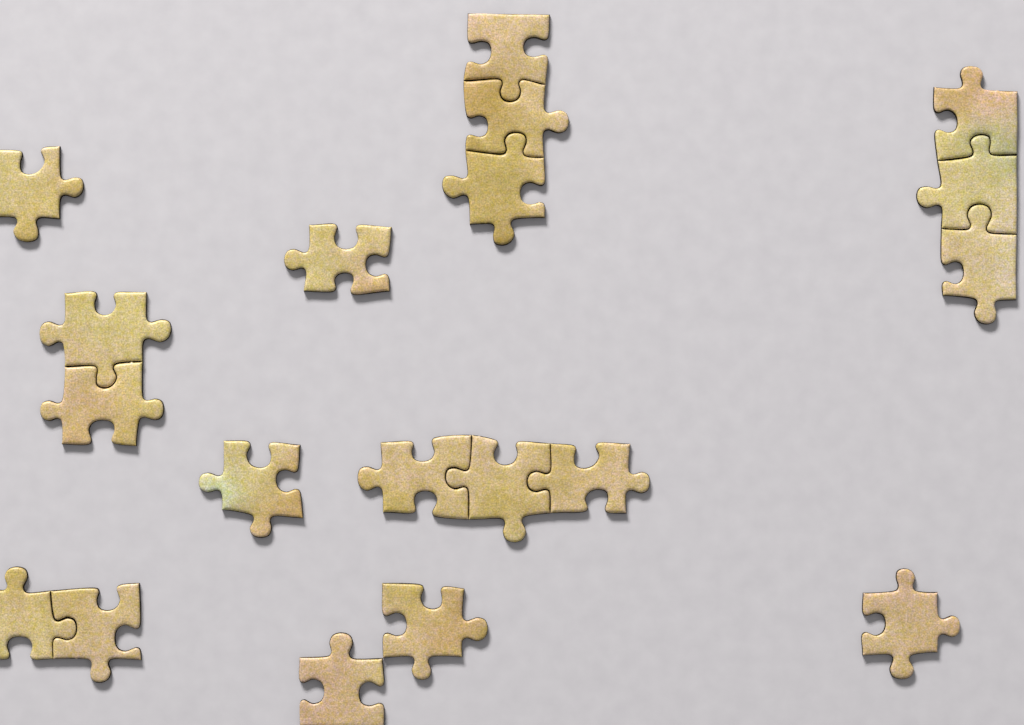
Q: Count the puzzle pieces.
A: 19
